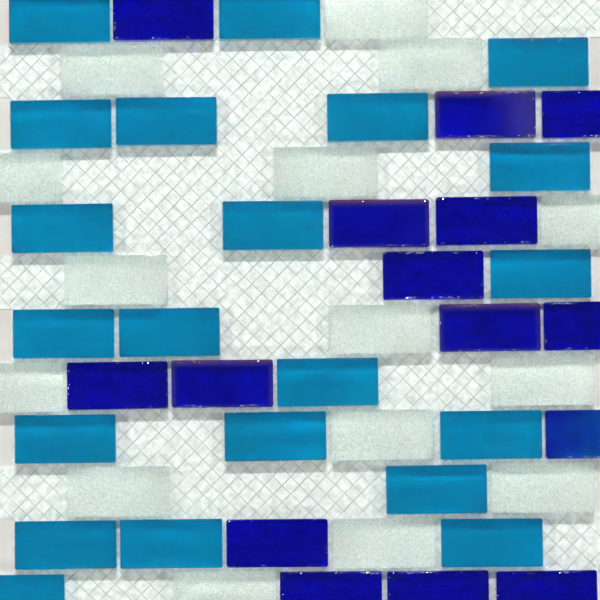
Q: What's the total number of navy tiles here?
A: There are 15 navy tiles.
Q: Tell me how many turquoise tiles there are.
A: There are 21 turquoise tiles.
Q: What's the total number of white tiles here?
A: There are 15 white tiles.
